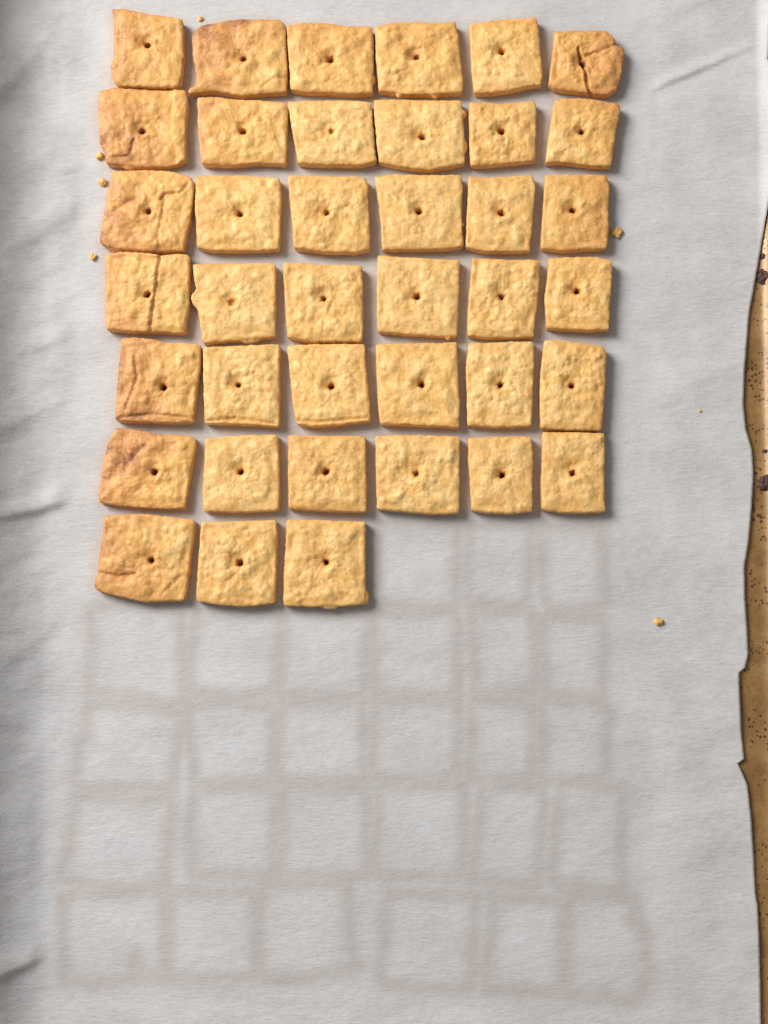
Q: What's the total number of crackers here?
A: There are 39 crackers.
